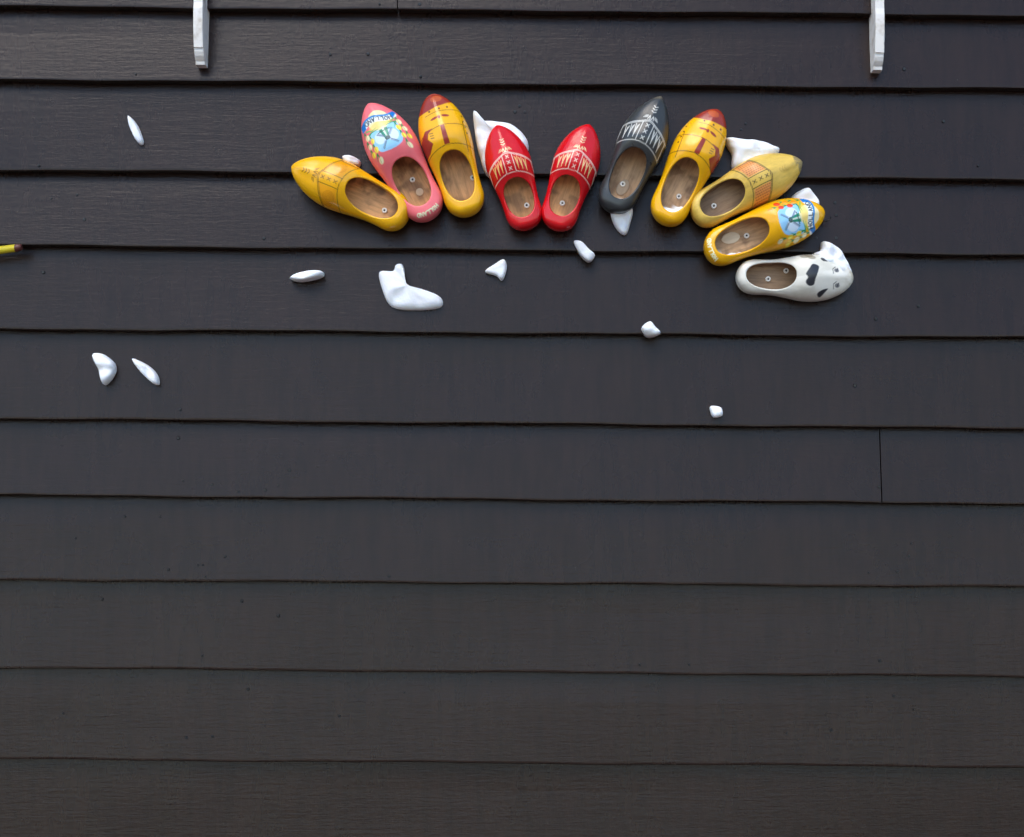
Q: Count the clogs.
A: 10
